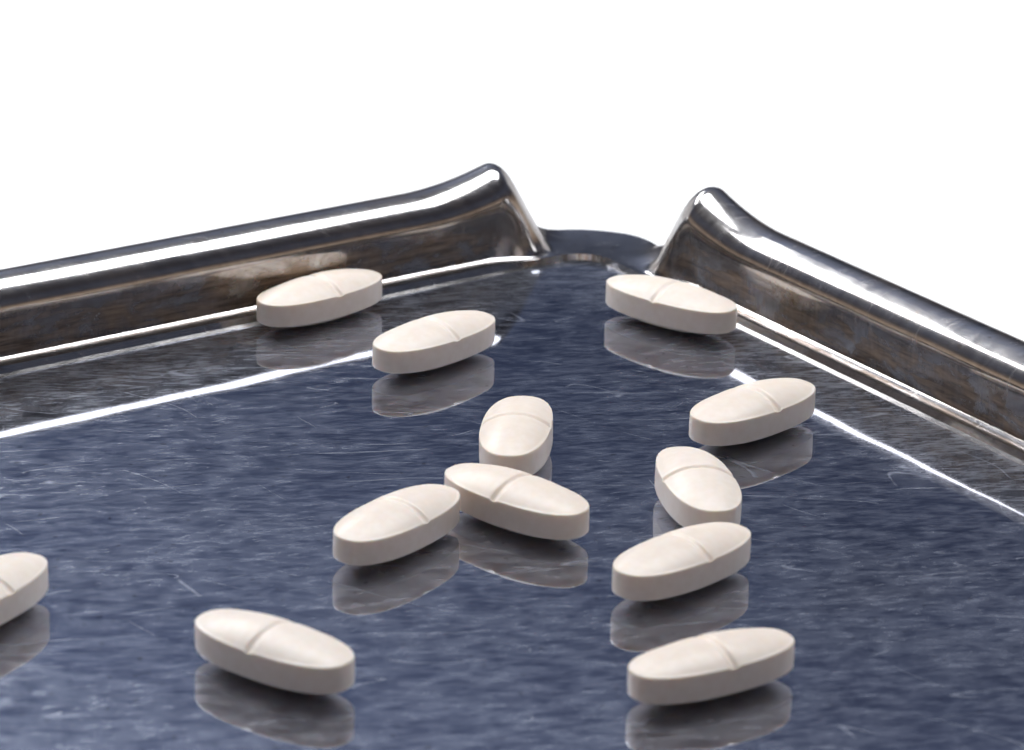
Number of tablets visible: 12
